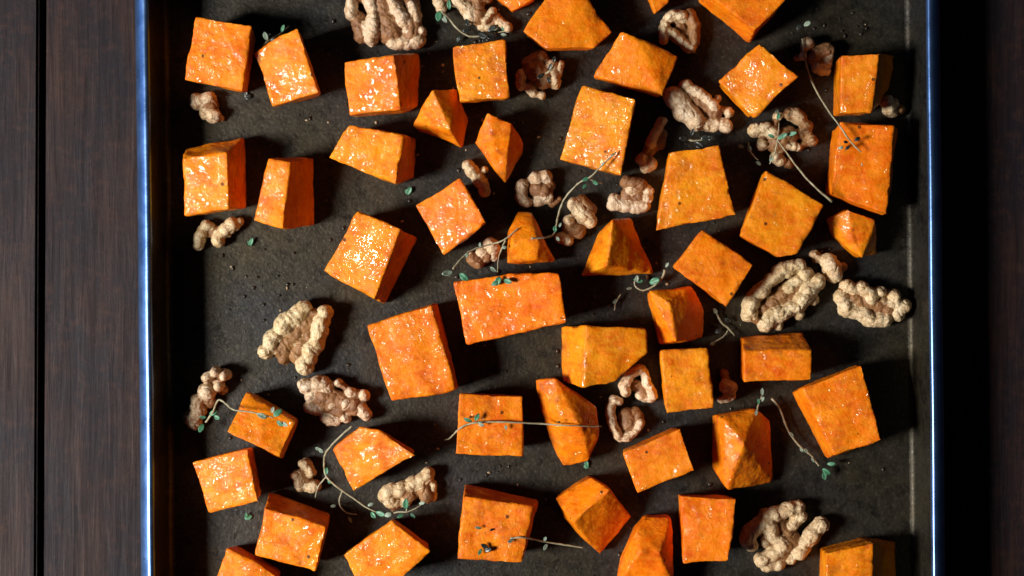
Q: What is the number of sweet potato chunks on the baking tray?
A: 48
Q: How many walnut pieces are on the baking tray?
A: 28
